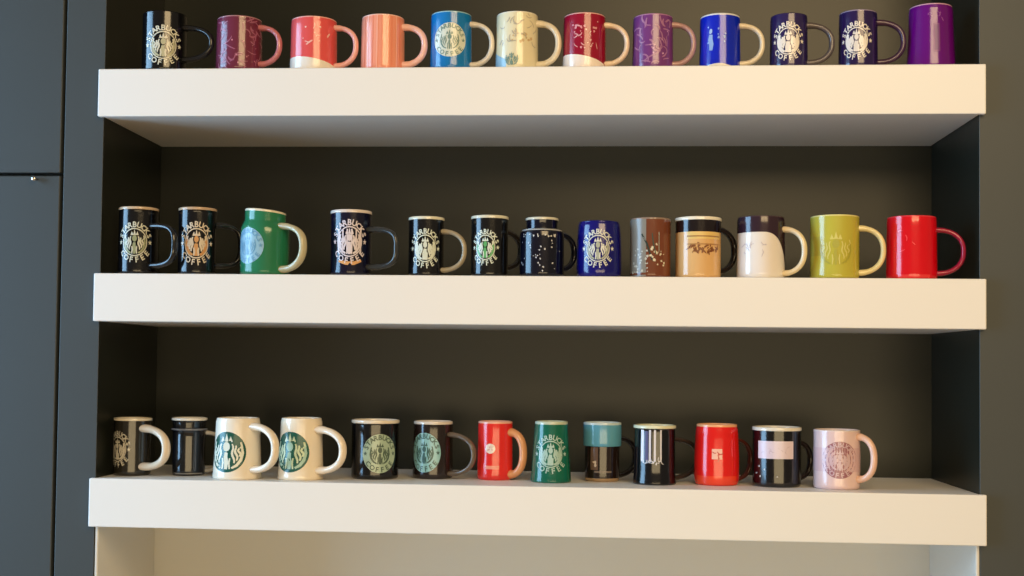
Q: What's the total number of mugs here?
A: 38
